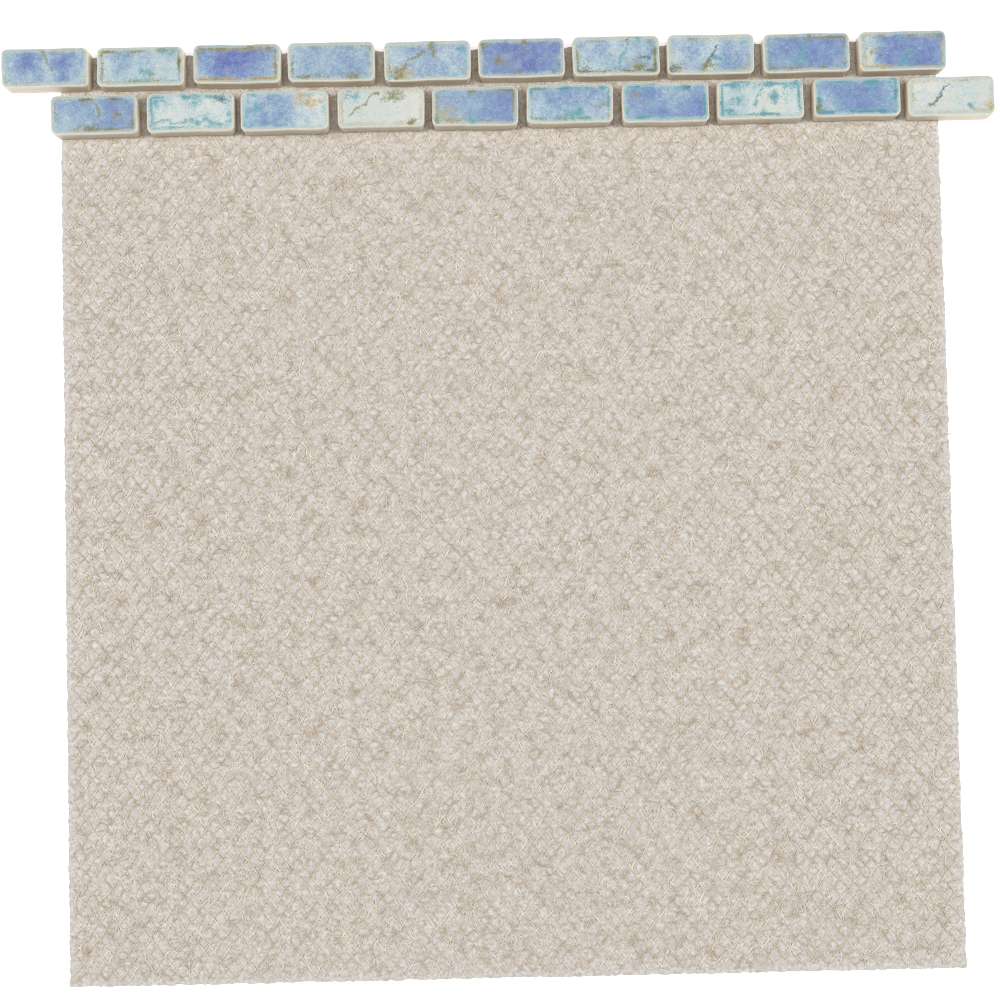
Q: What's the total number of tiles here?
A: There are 20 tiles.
